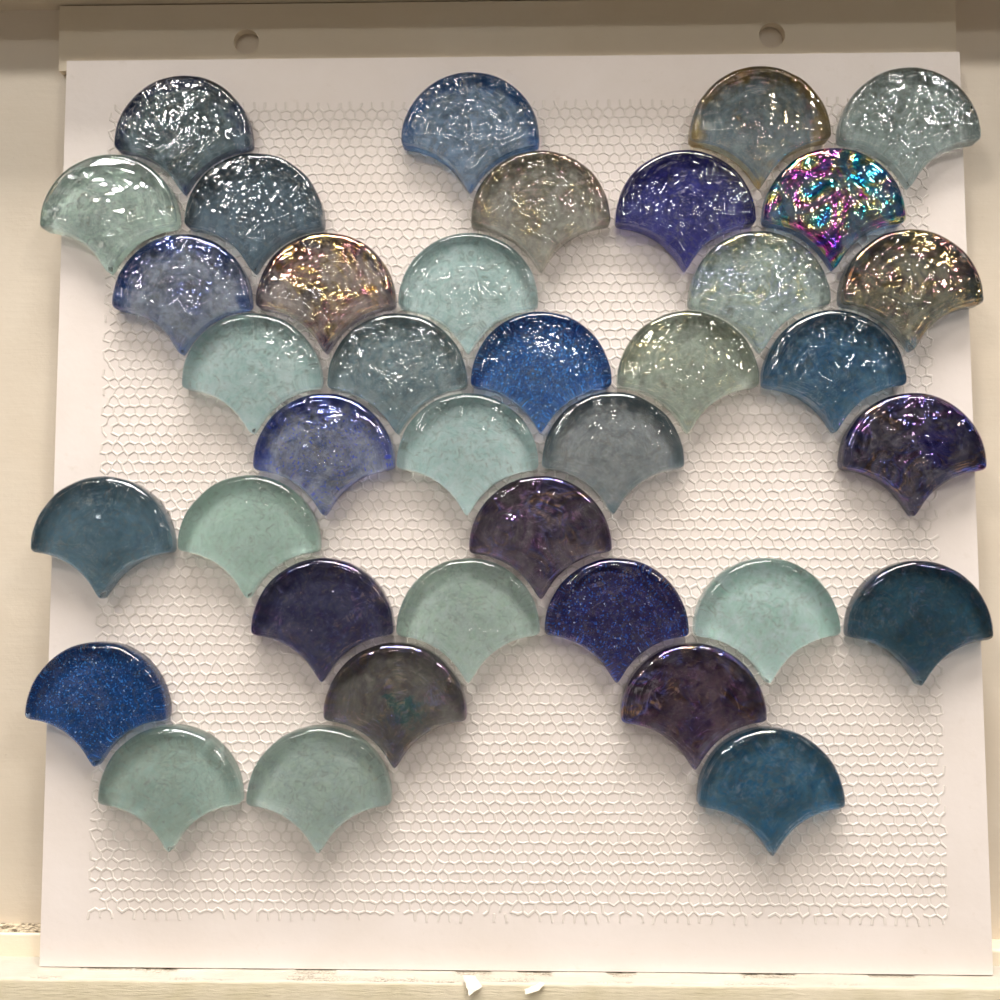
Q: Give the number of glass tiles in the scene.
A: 37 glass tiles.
